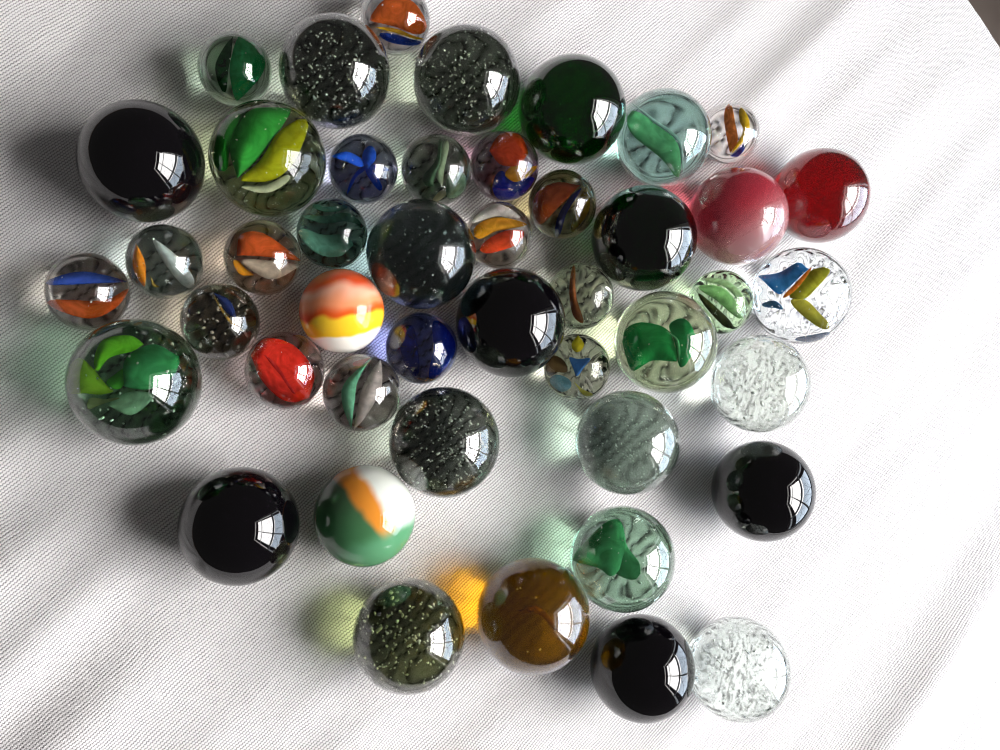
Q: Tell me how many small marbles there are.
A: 20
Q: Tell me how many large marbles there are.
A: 25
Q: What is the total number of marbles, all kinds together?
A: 45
